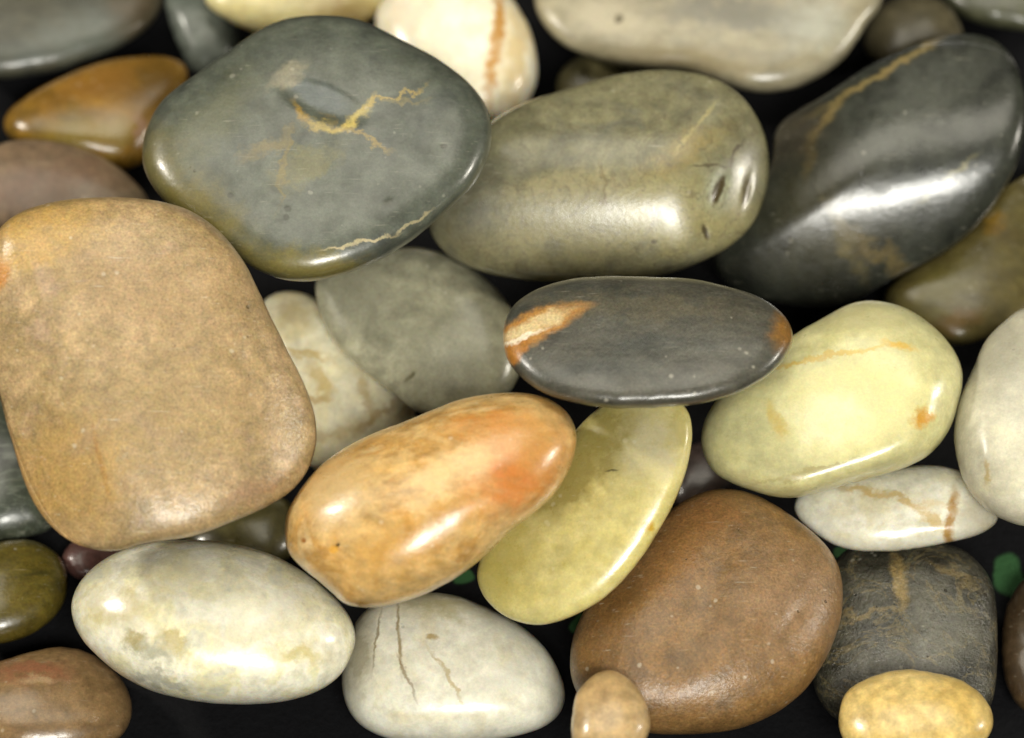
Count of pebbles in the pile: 36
